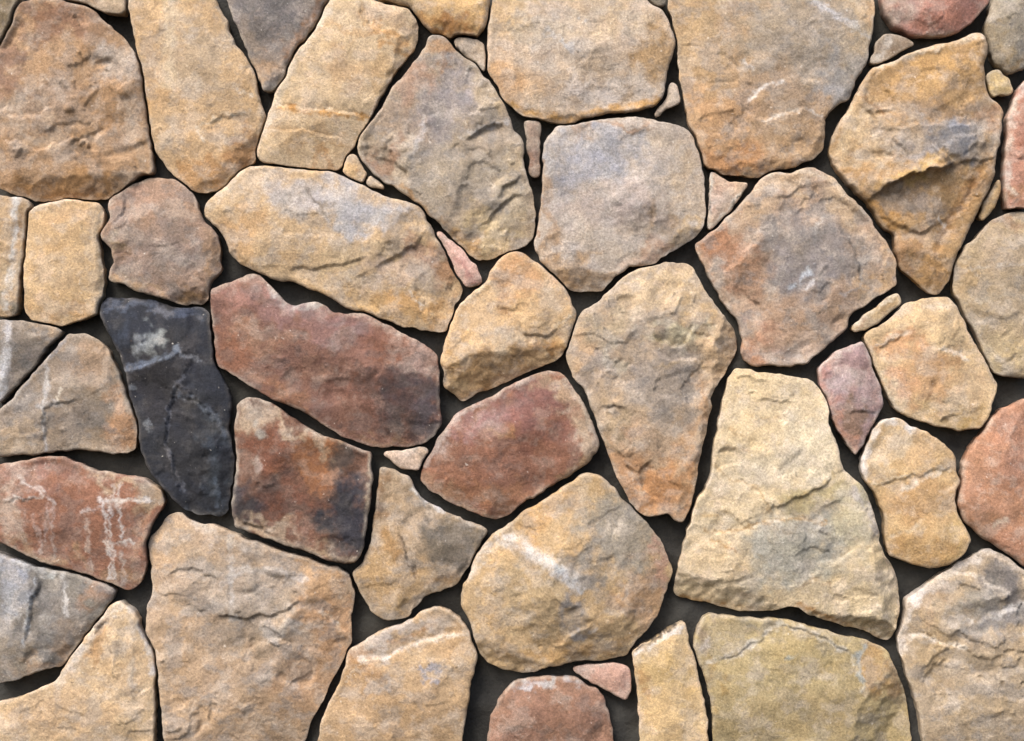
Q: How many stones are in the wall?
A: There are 59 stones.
